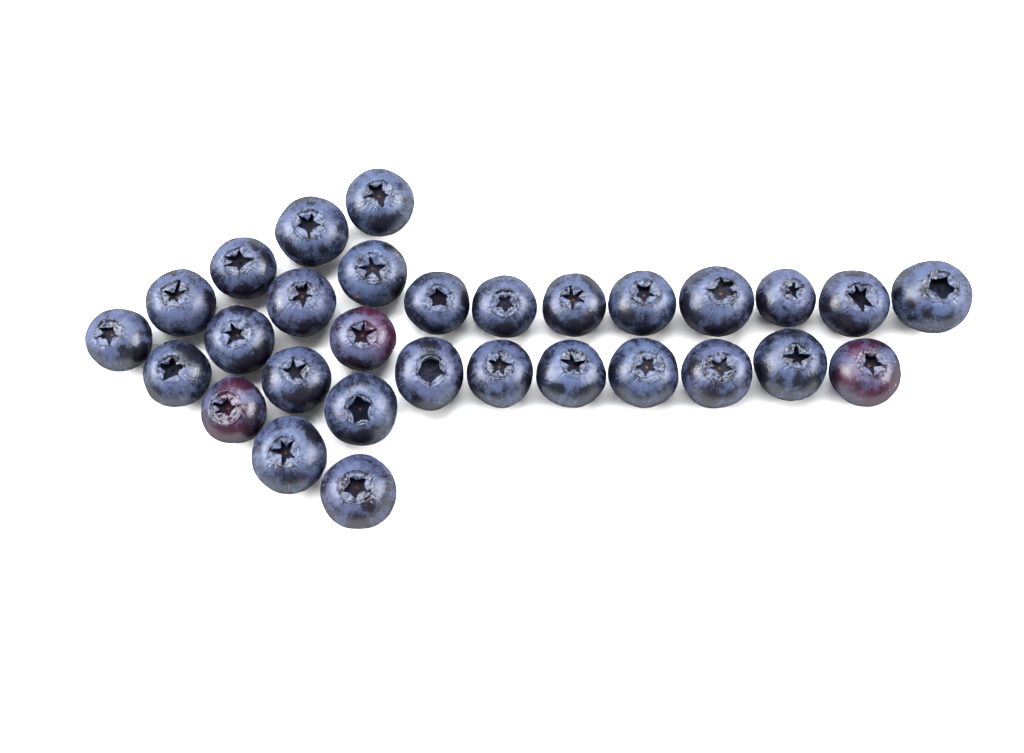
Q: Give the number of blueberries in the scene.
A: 30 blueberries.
